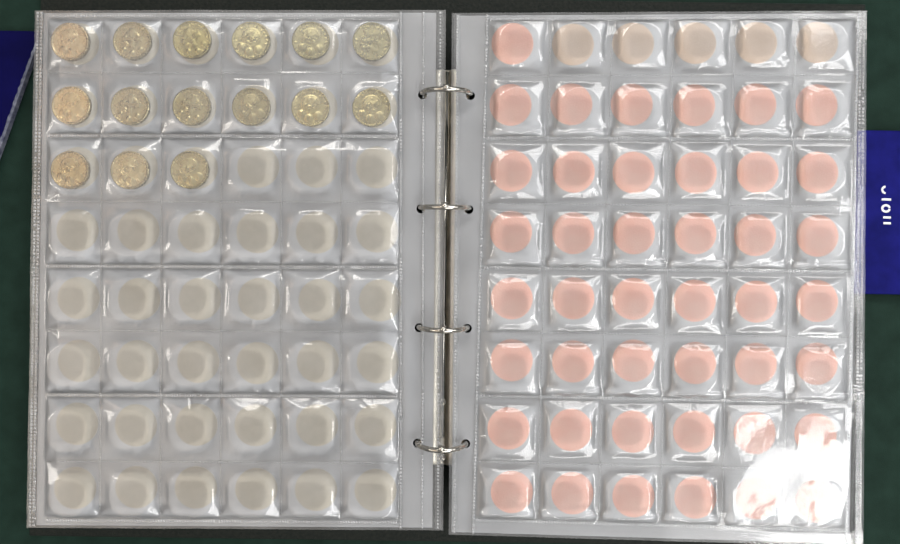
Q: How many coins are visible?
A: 15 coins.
